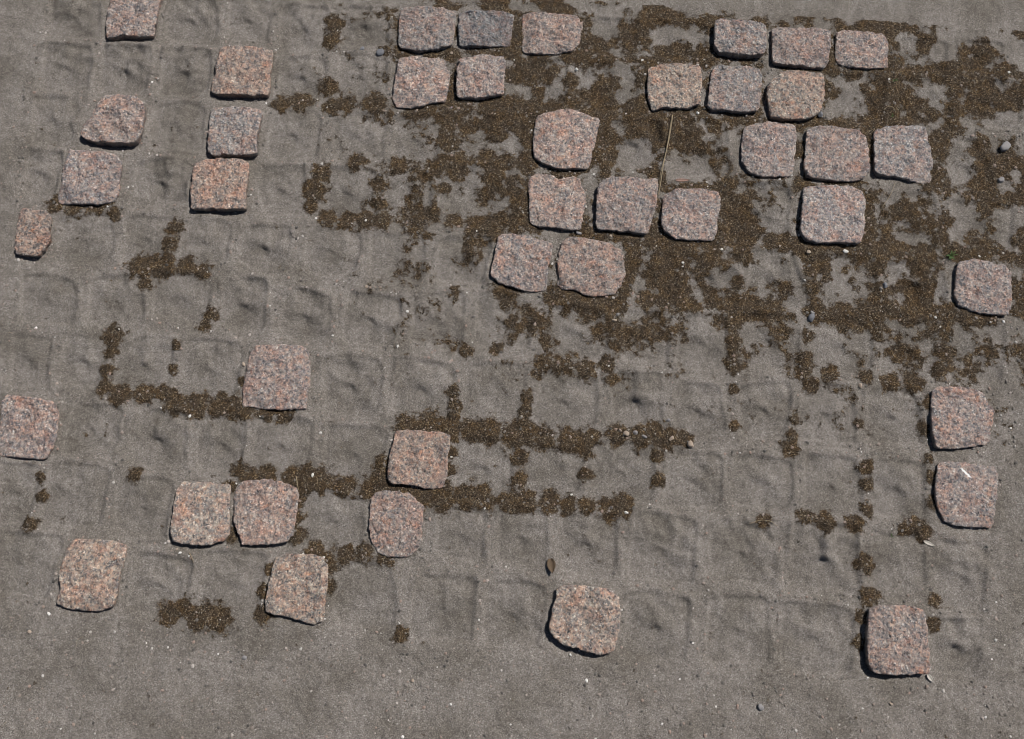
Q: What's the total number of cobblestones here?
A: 41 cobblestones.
